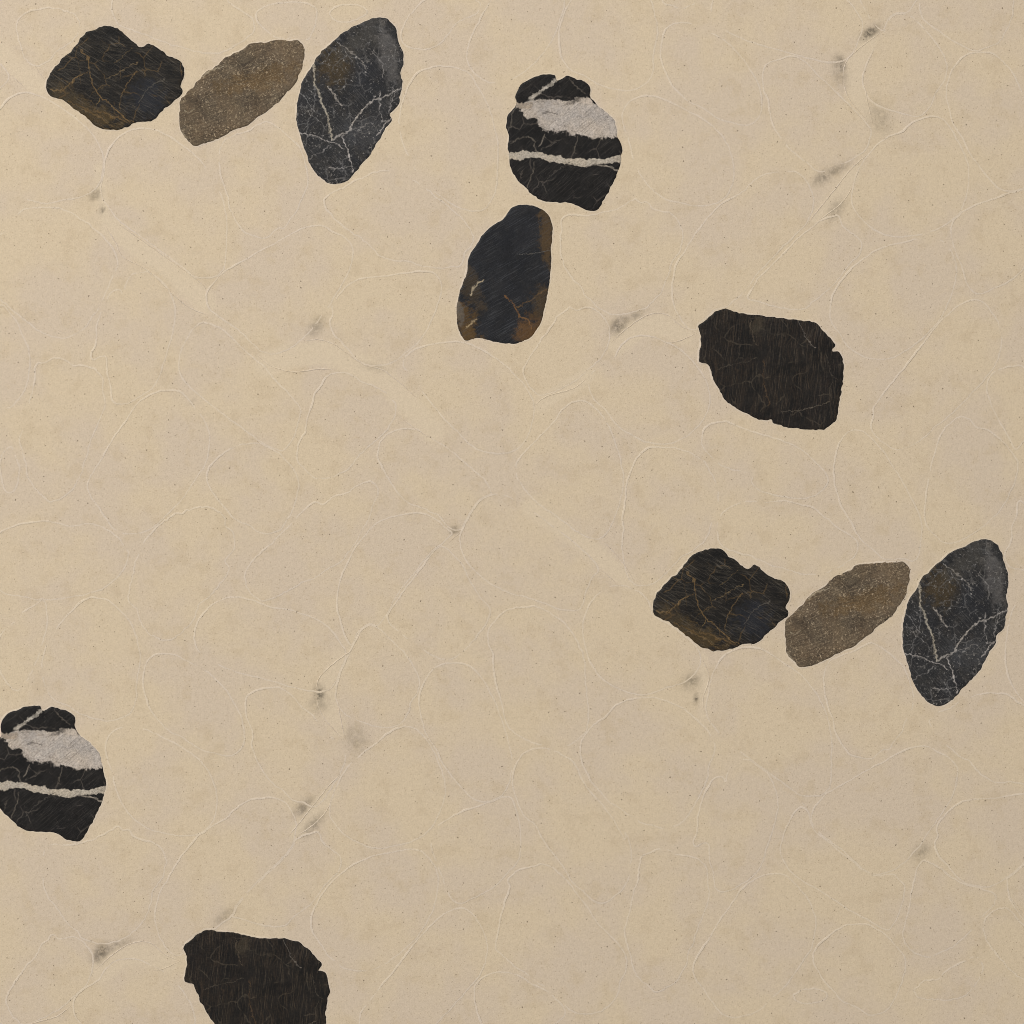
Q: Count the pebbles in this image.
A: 11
